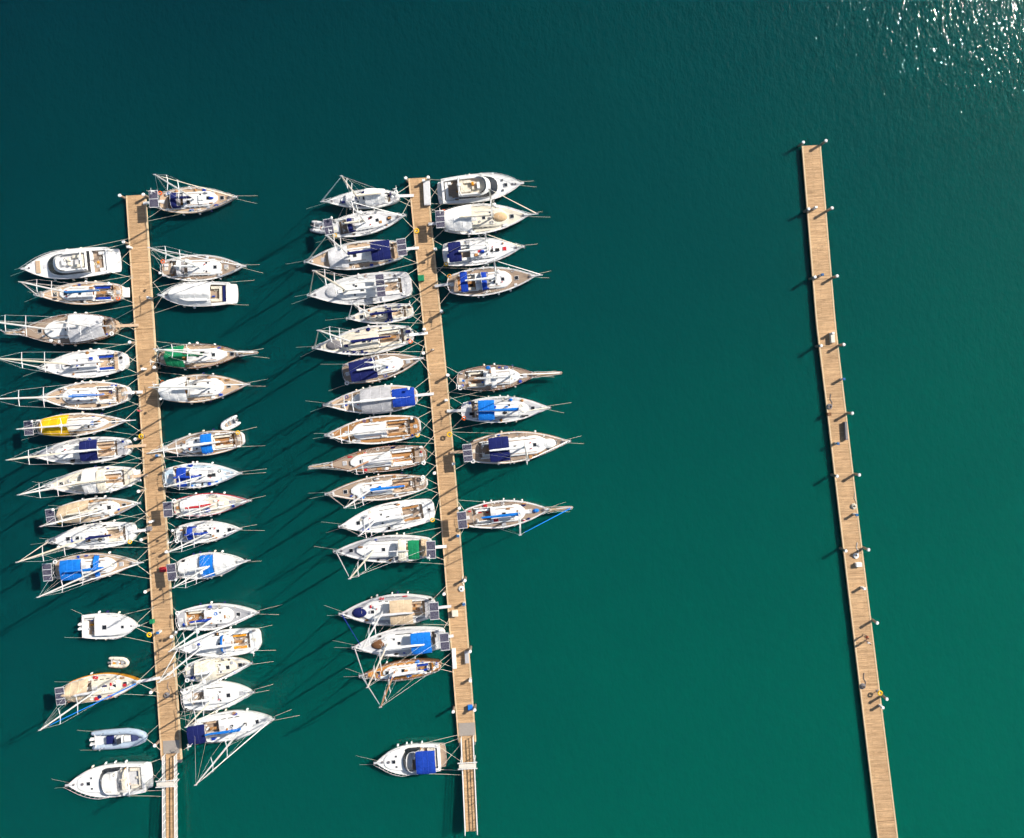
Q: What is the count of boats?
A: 58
